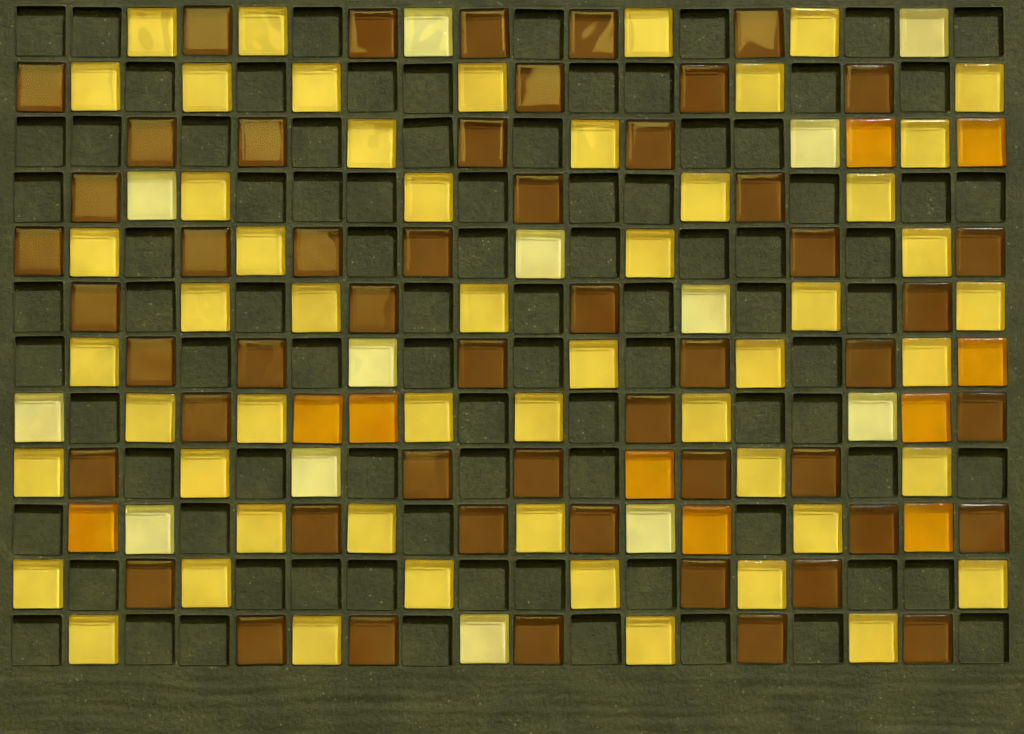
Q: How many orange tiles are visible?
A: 10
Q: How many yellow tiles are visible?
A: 53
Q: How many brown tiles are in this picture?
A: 52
